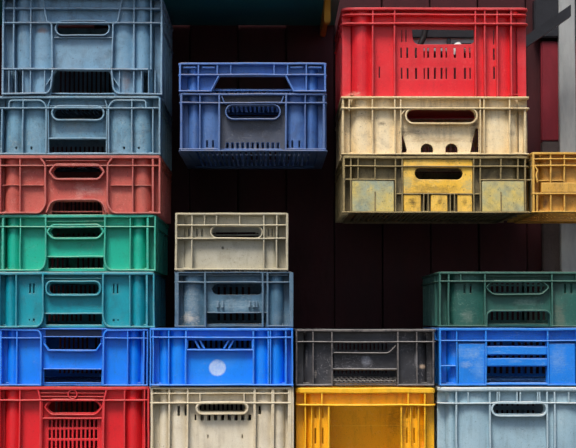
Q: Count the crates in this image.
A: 22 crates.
